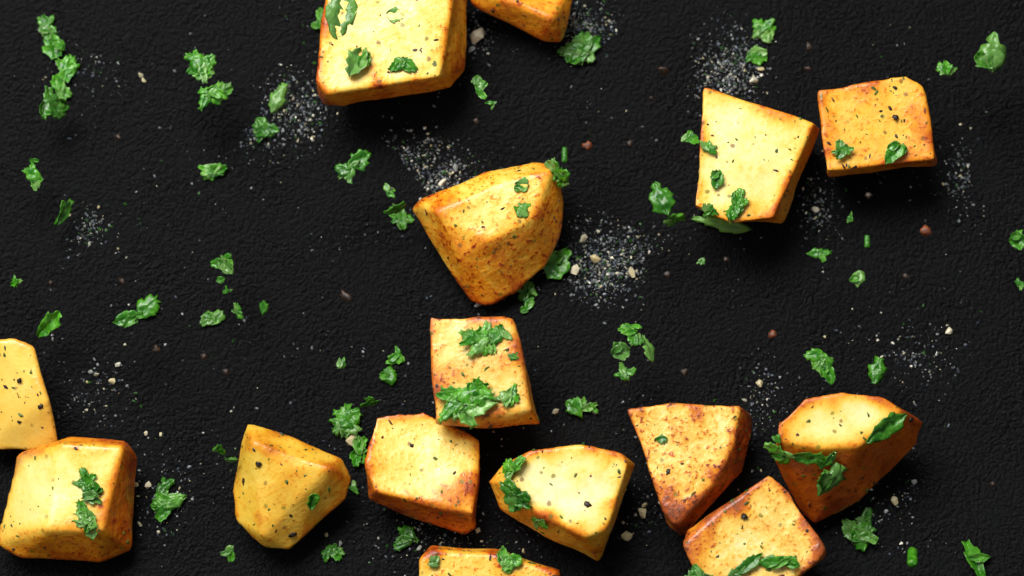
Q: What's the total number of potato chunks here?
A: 15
